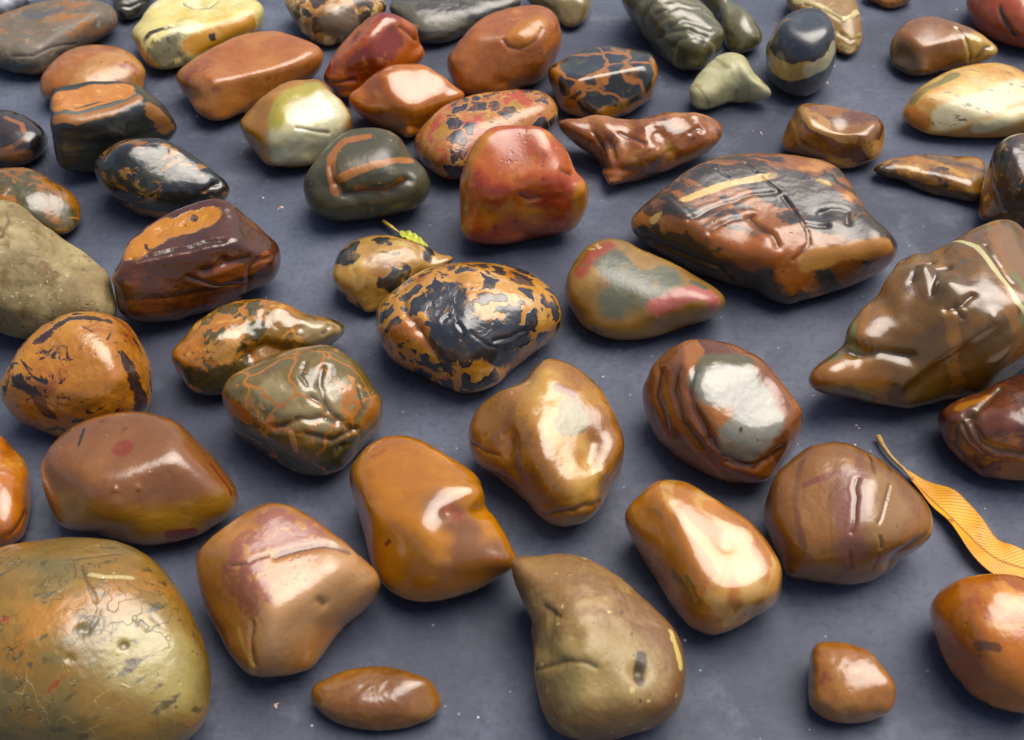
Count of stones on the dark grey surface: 58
